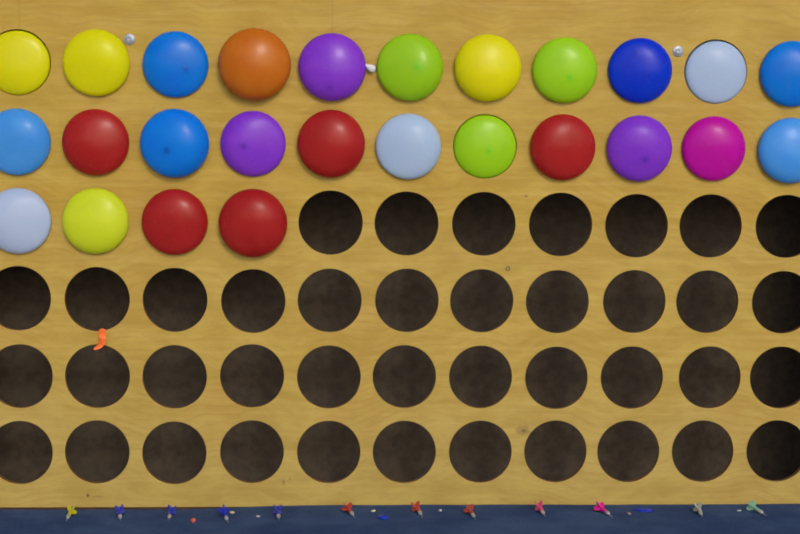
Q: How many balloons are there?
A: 26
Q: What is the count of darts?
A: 12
